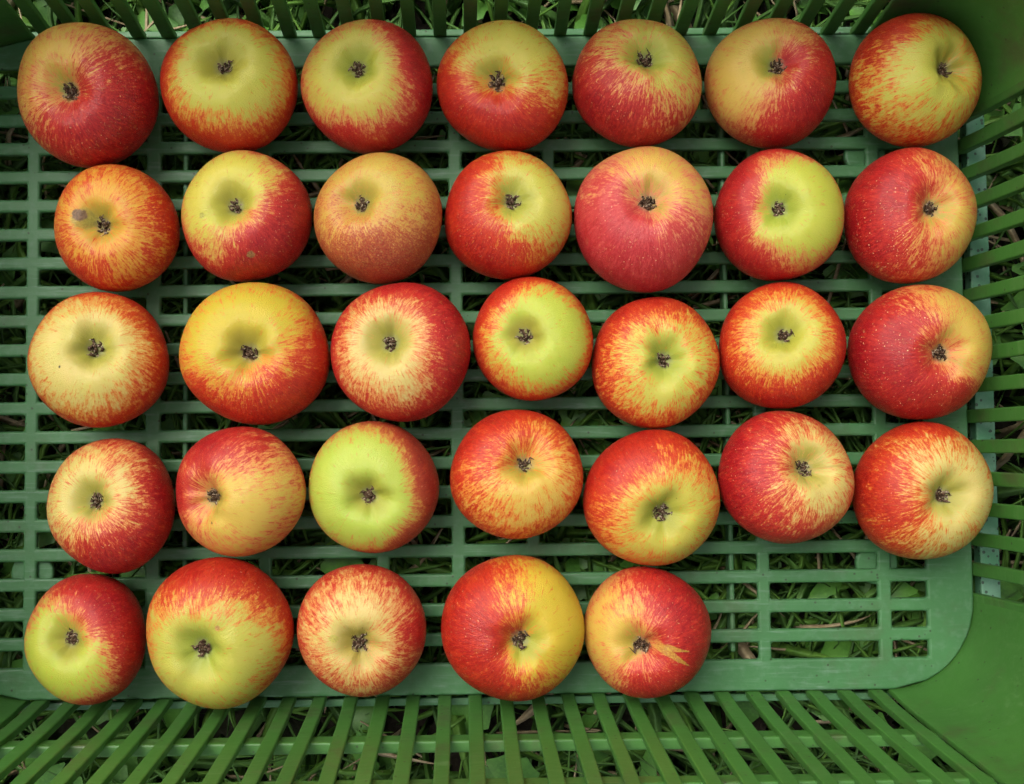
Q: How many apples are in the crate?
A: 33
